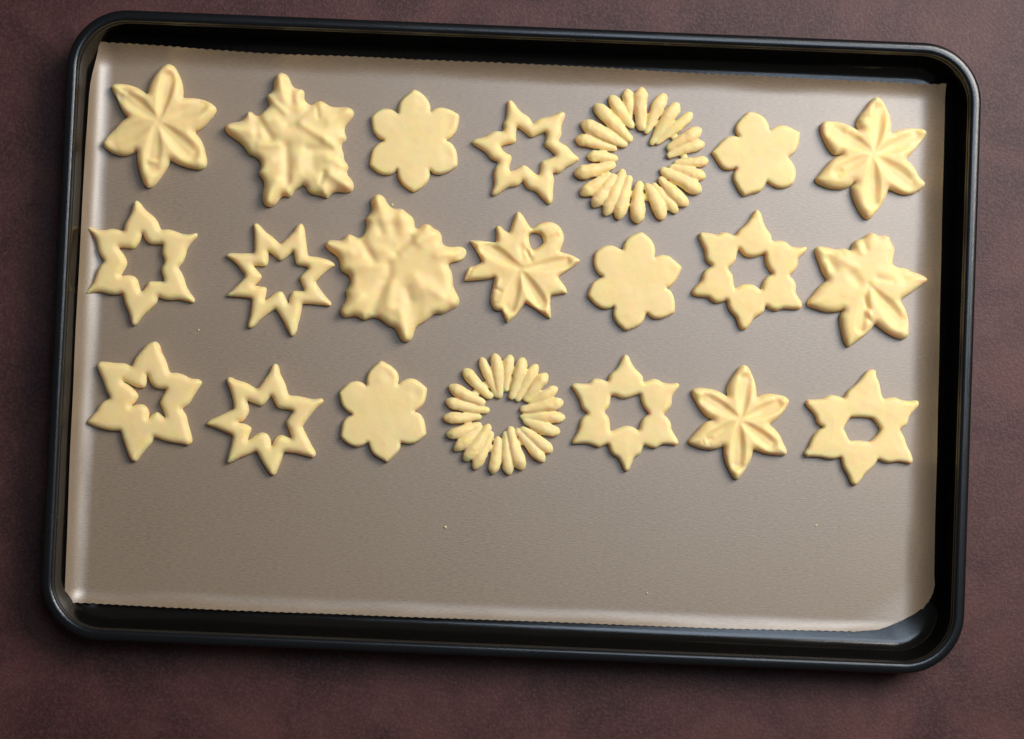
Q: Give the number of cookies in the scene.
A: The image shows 21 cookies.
